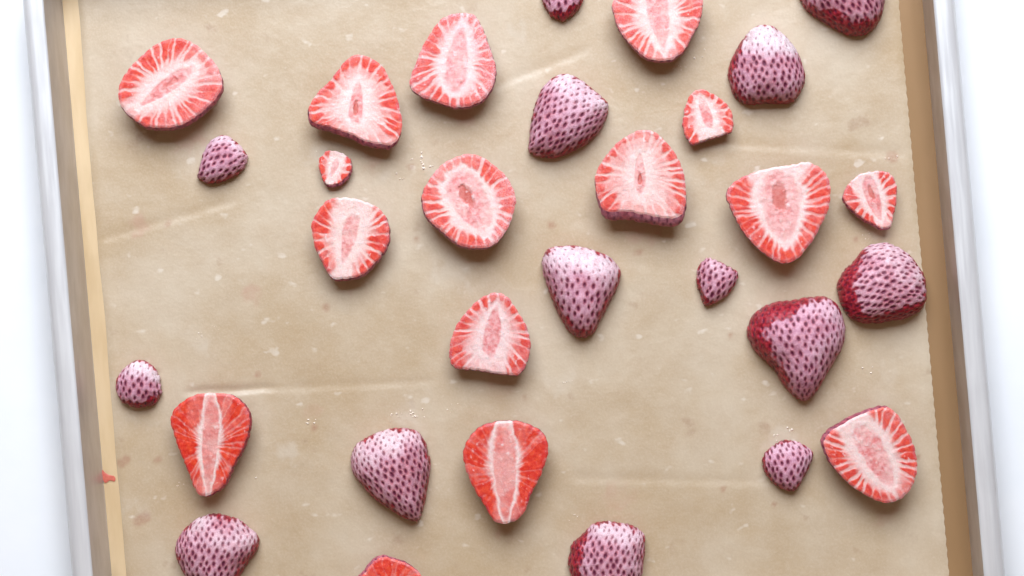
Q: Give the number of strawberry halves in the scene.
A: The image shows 30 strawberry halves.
